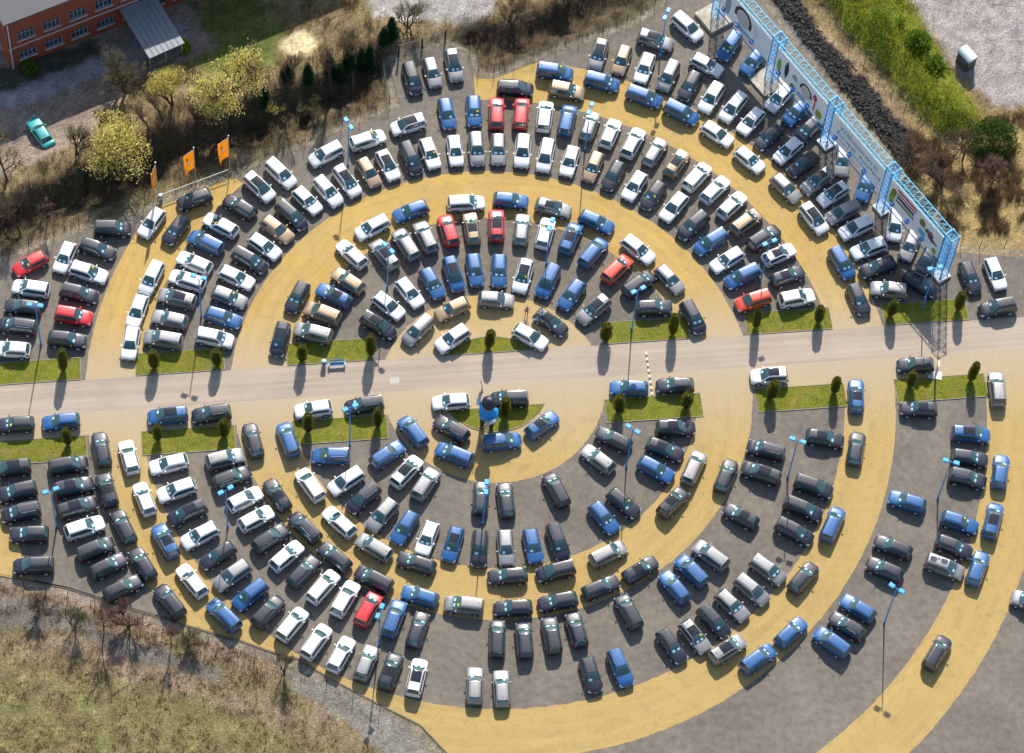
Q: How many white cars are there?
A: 89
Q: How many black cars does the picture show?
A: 116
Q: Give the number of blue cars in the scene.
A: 63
